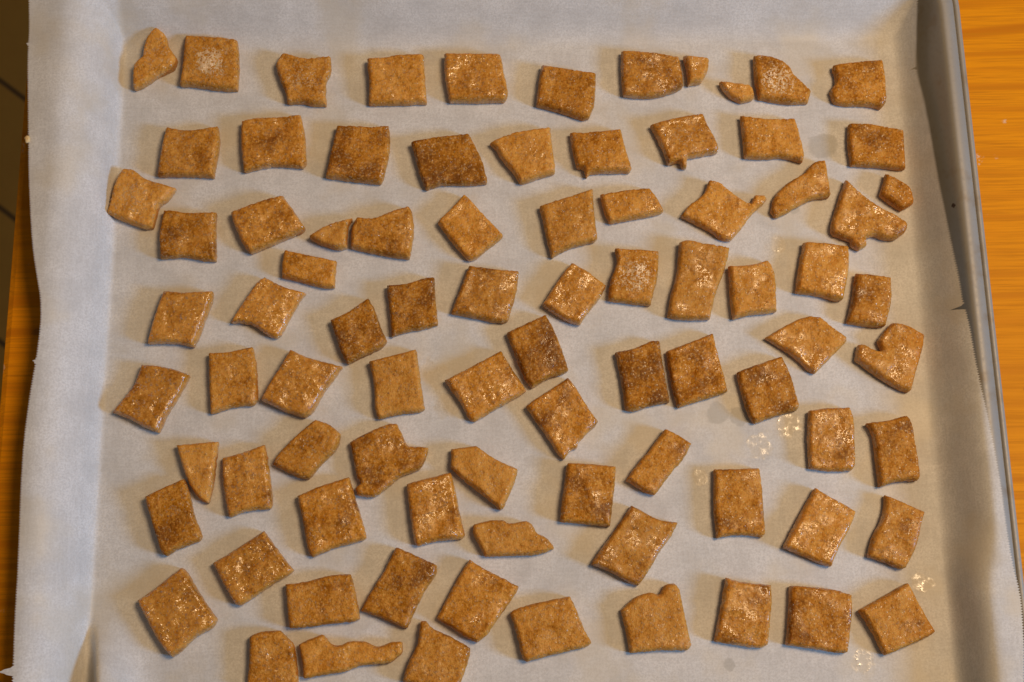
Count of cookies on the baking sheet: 86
